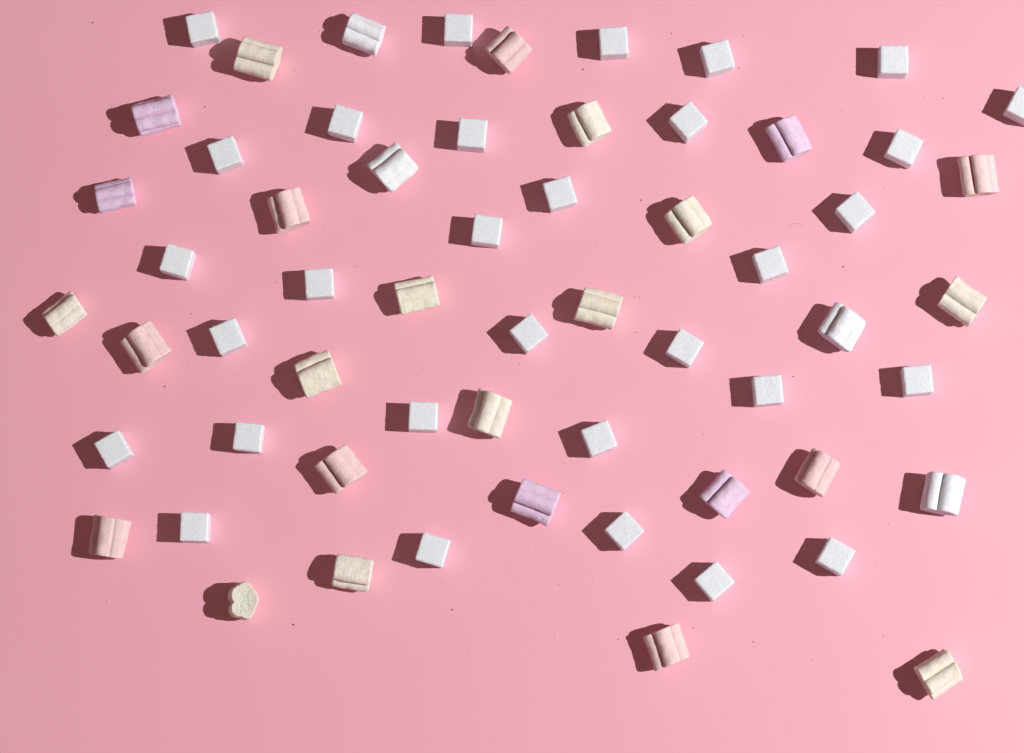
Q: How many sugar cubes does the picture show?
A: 31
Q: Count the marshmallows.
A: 29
